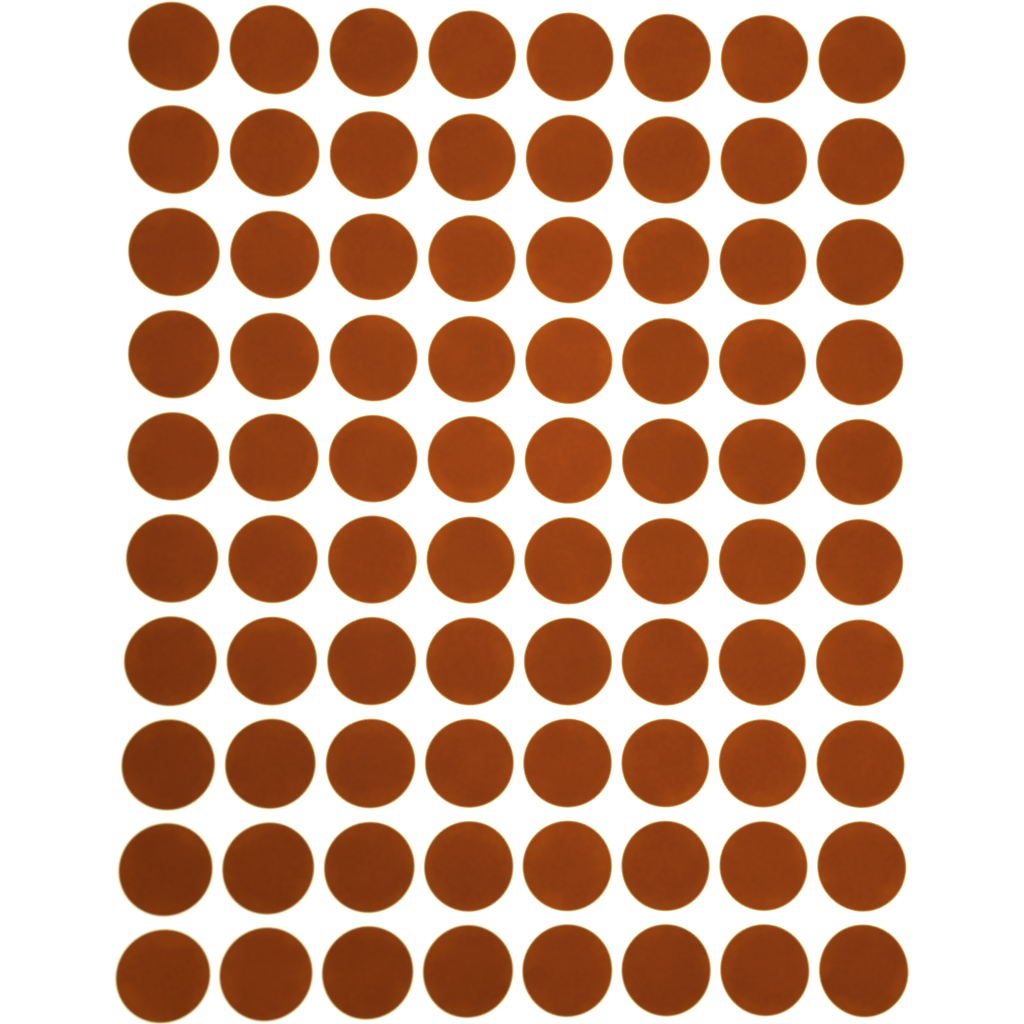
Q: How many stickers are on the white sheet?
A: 80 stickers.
